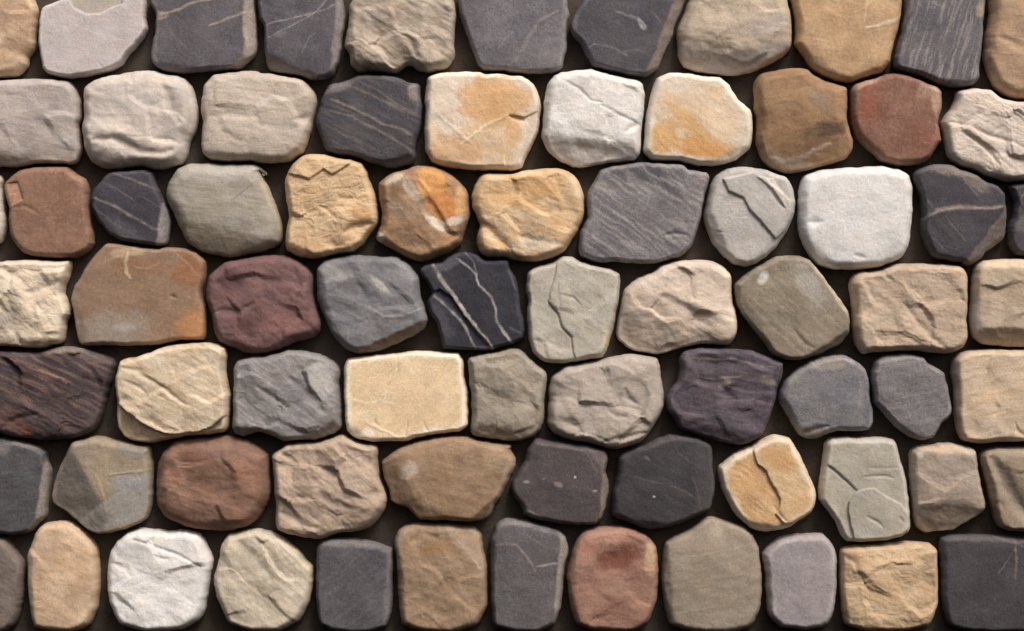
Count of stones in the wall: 76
